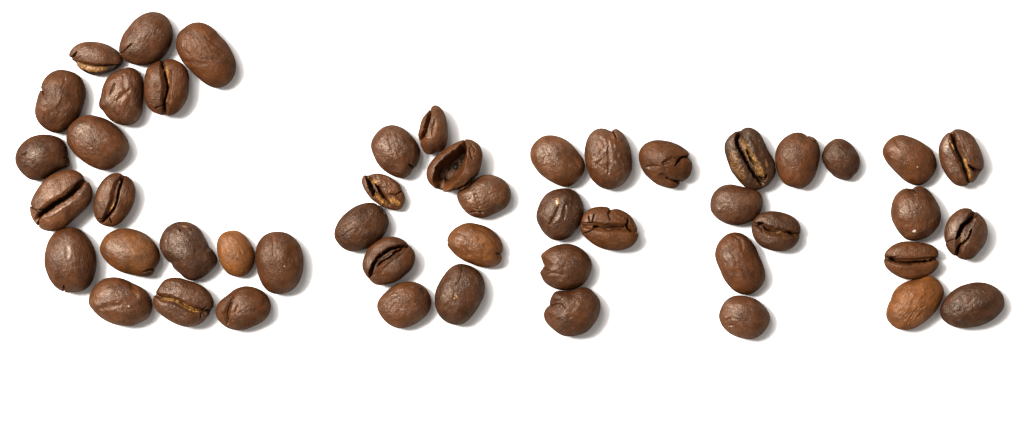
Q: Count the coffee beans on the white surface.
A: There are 49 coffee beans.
